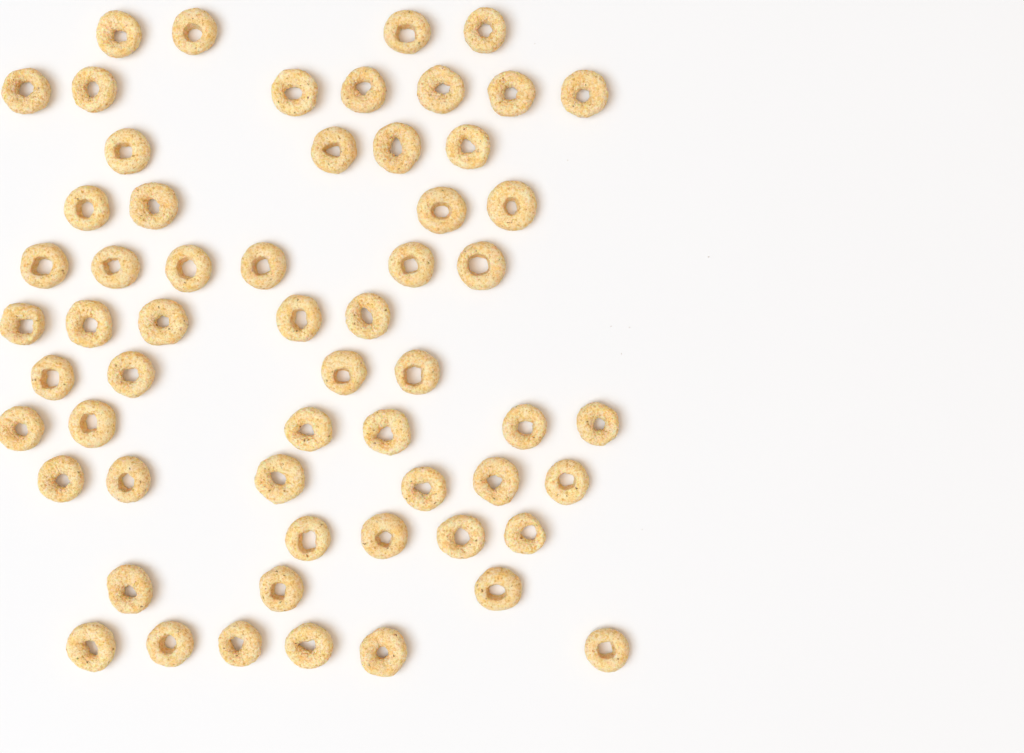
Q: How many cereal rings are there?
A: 59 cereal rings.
